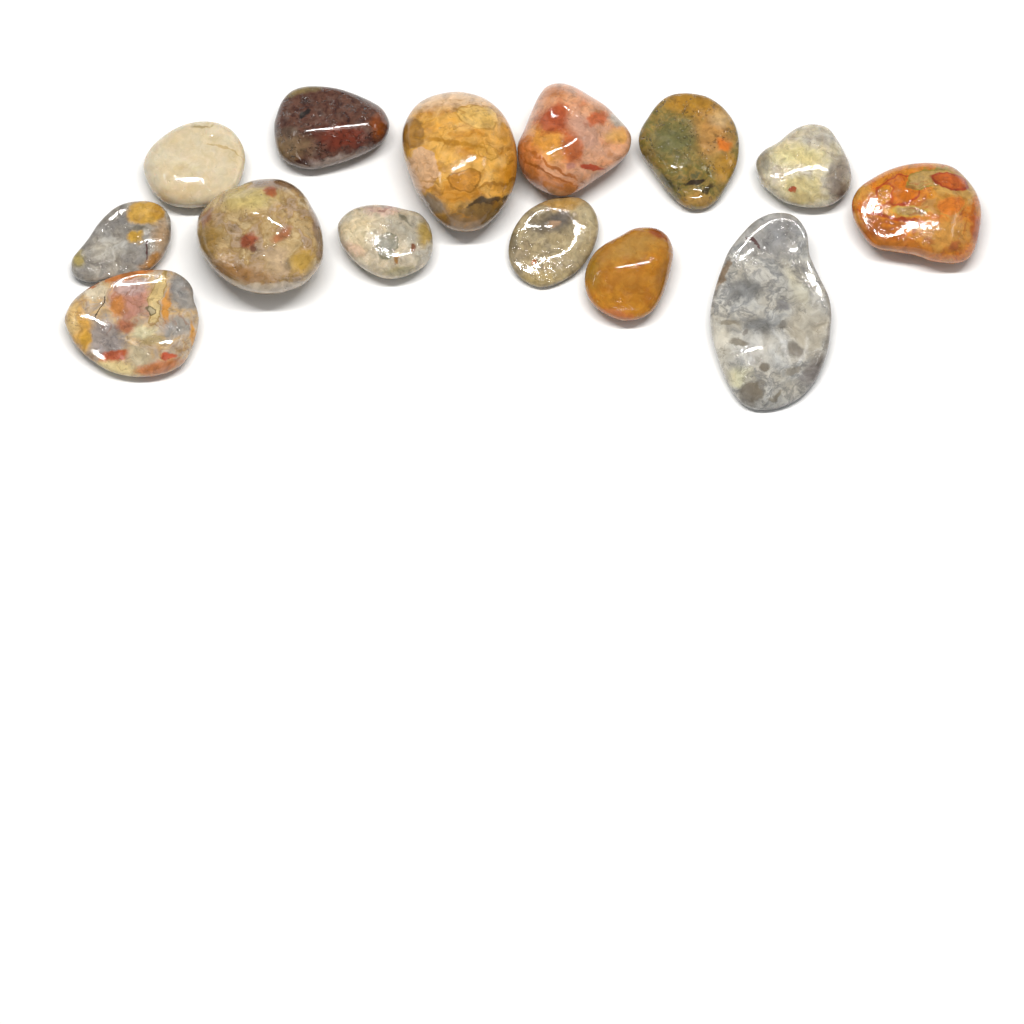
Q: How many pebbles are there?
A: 14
